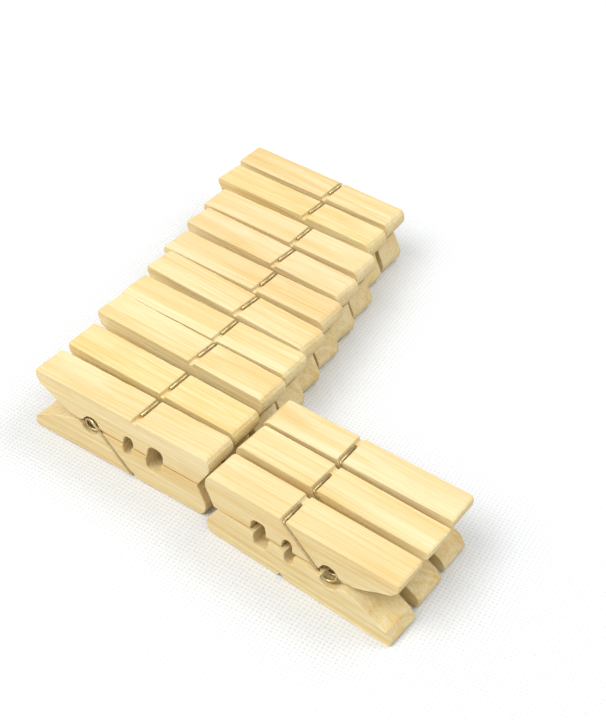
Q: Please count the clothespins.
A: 13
